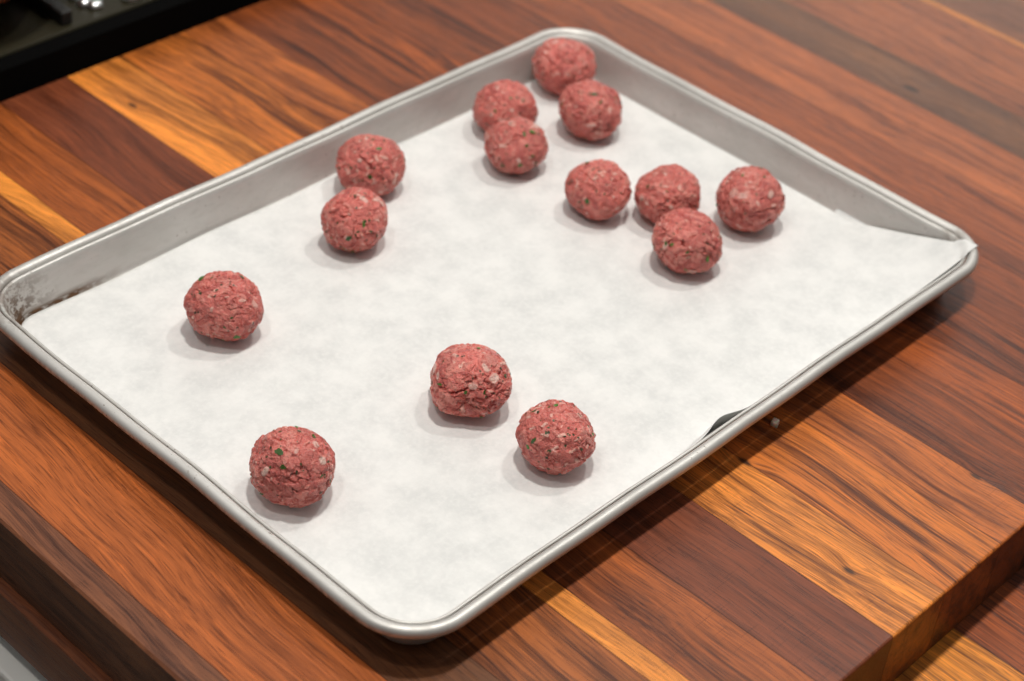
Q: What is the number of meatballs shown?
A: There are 14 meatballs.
